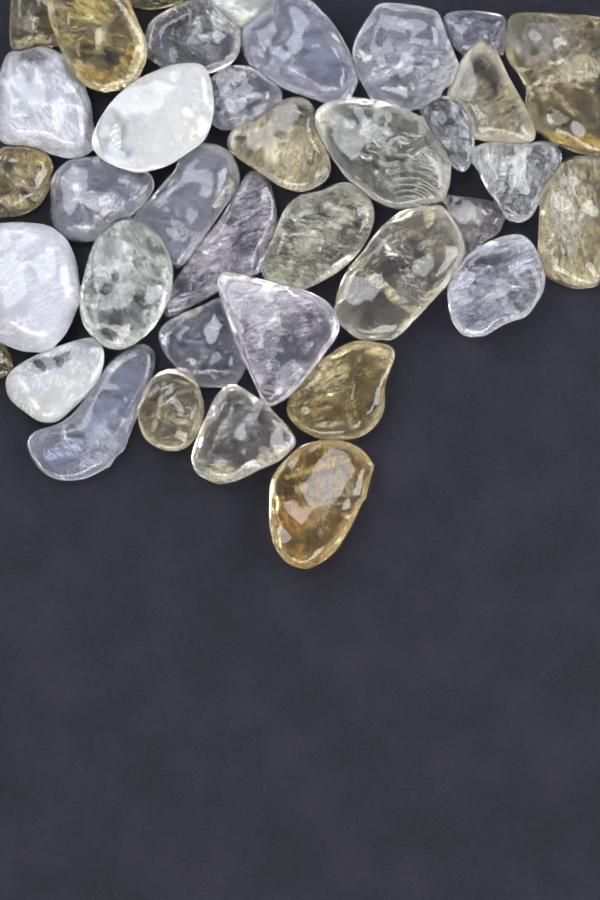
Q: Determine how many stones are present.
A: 37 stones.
